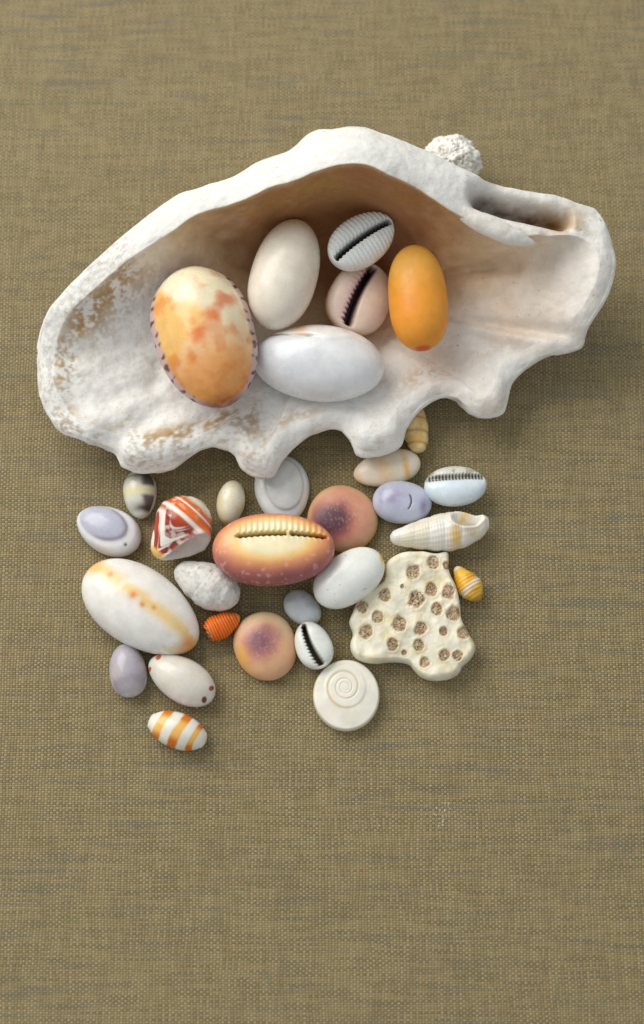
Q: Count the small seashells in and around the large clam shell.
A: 30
